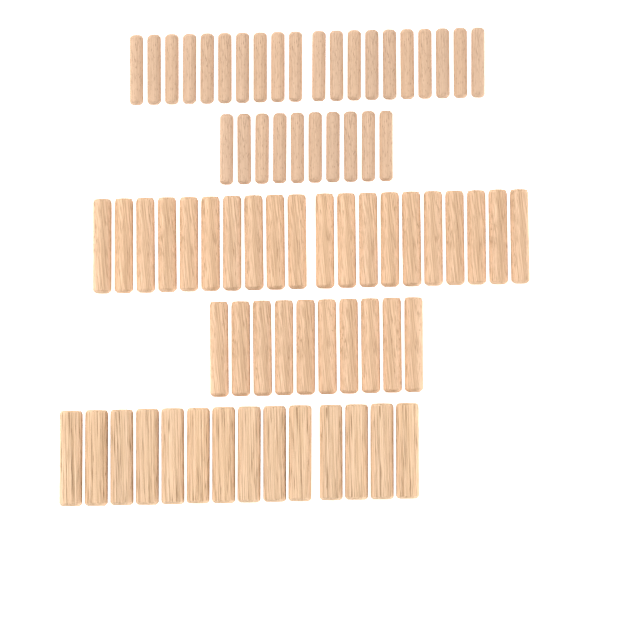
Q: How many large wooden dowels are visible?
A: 14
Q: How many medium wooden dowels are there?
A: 30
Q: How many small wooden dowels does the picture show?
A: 30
